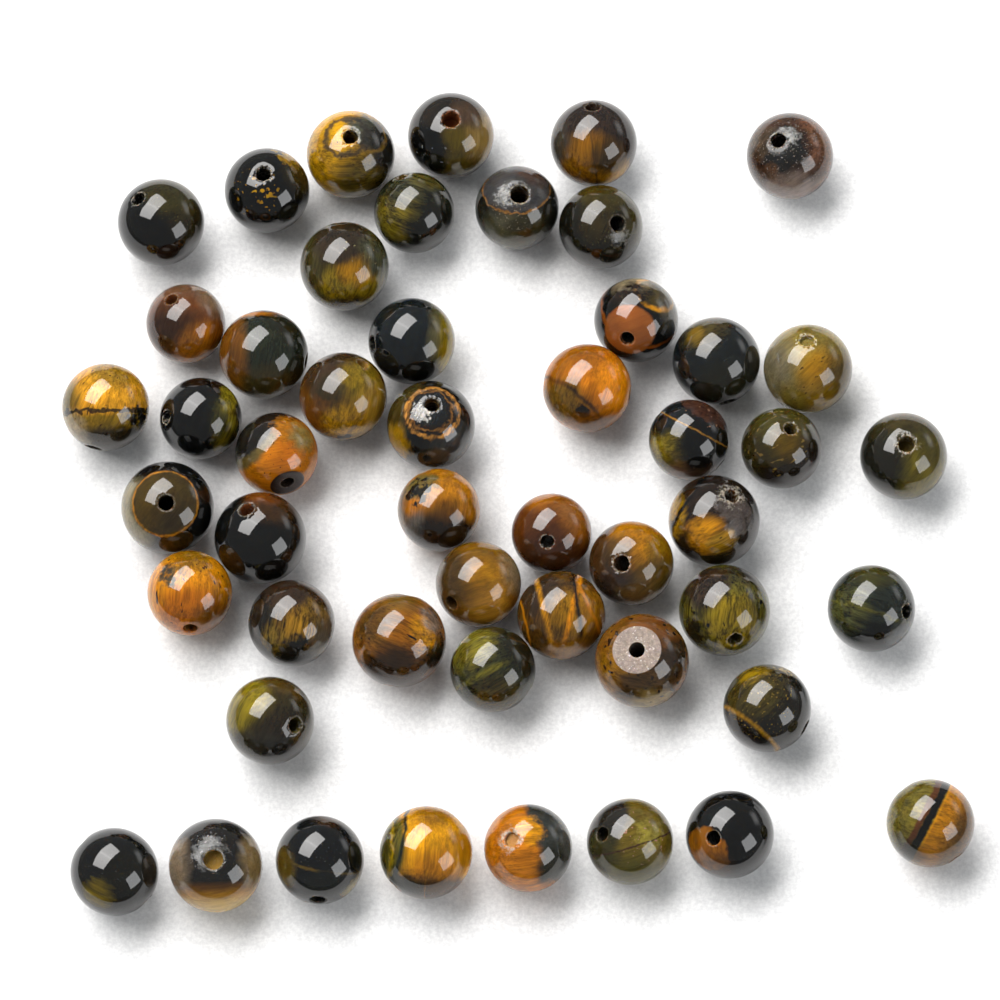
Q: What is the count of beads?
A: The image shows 50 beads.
